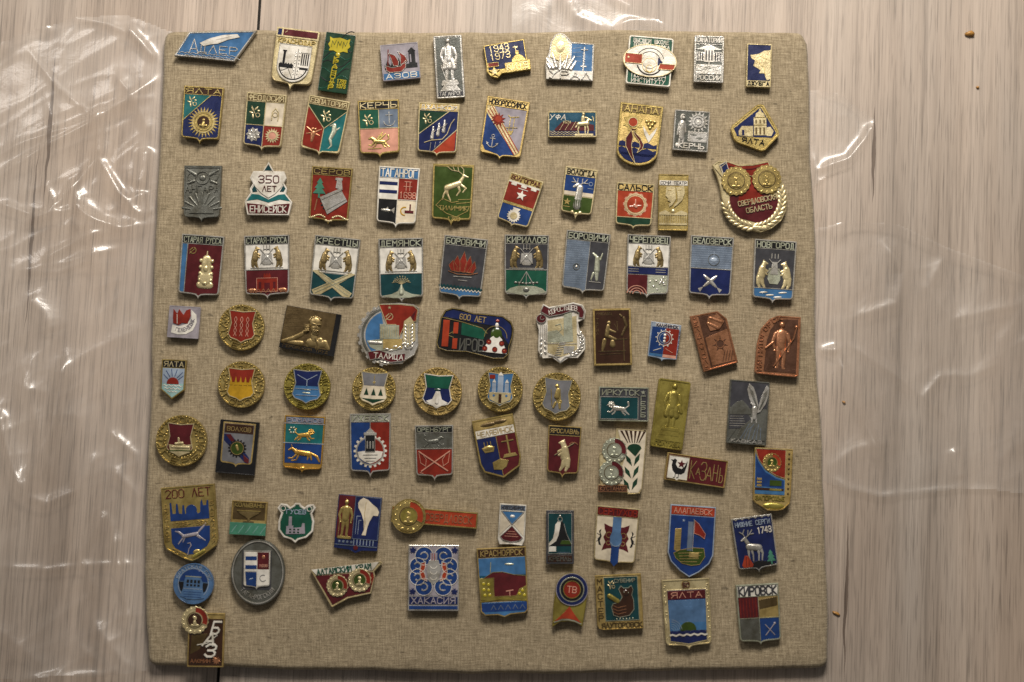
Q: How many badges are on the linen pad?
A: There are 90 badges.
